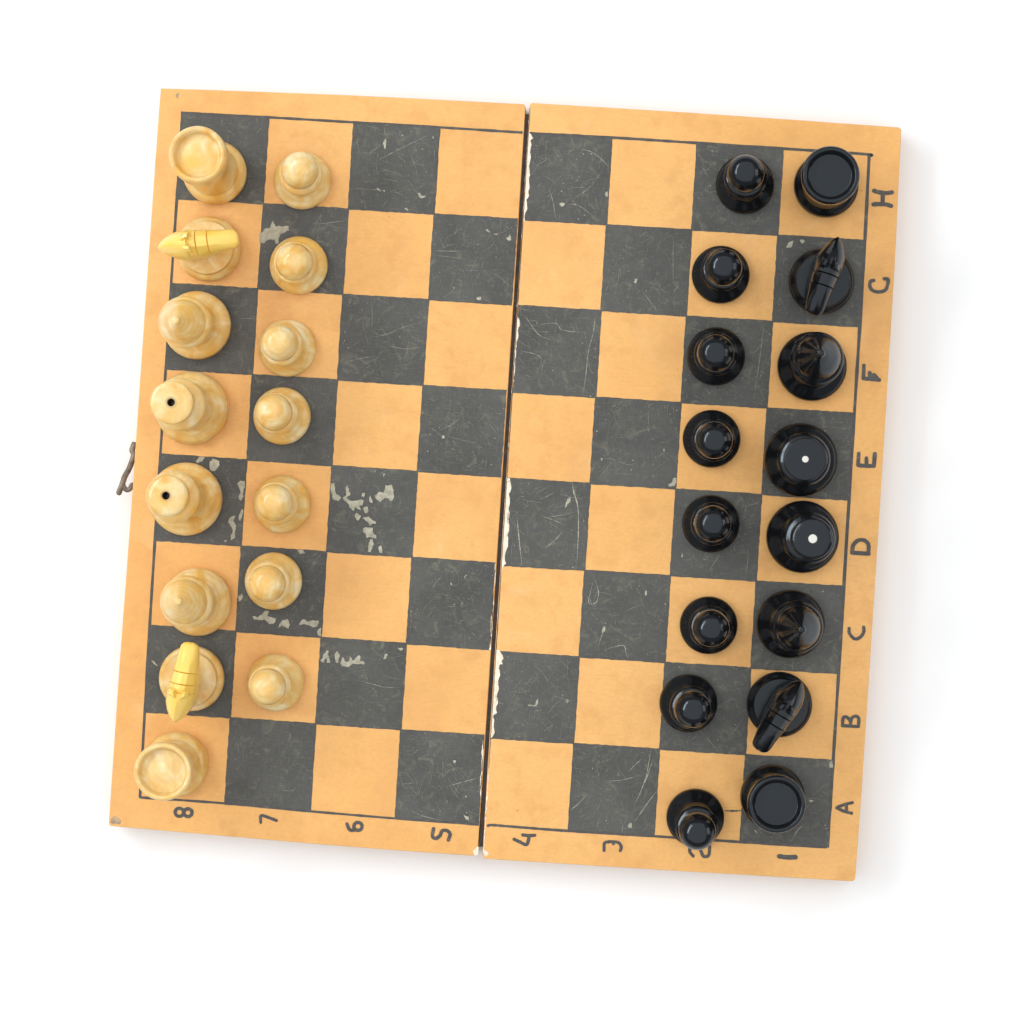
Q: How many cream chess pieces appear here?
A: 15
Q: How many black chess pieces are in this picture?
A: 16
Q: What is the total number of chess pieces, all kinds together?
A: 31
